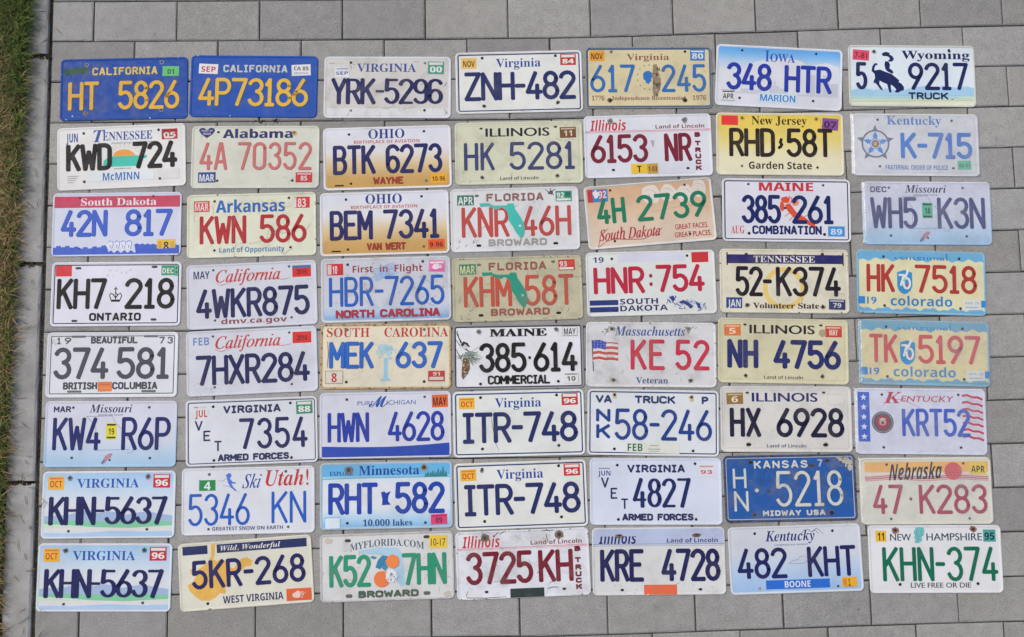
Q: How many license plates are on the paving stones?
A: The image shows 56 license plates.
